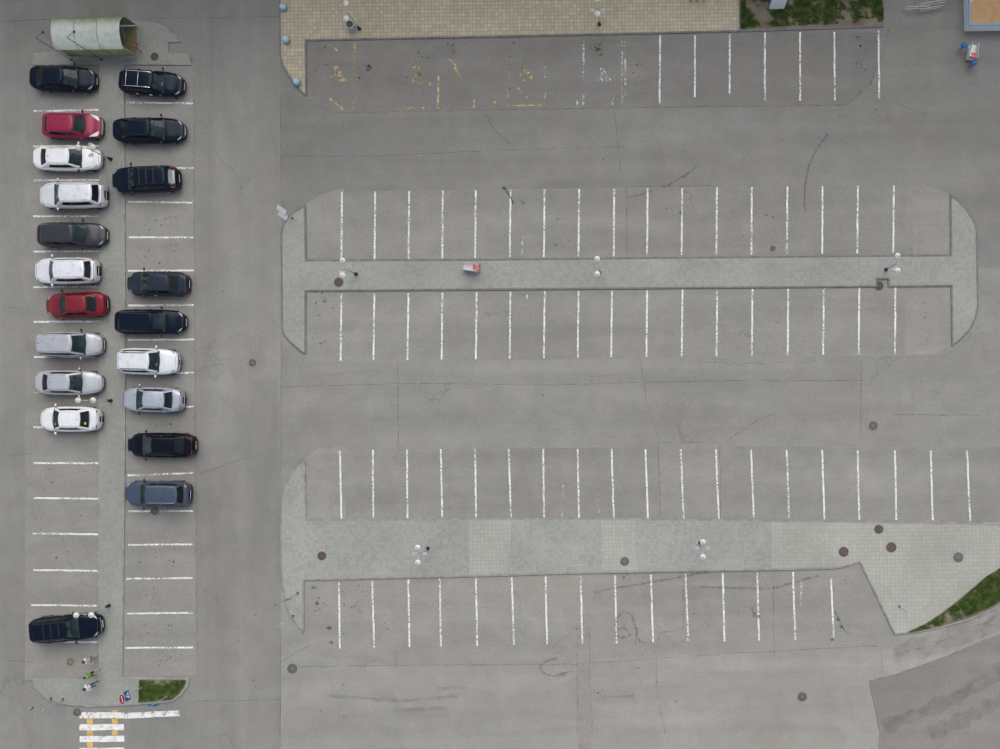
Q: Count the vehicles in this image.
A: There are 20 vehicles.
